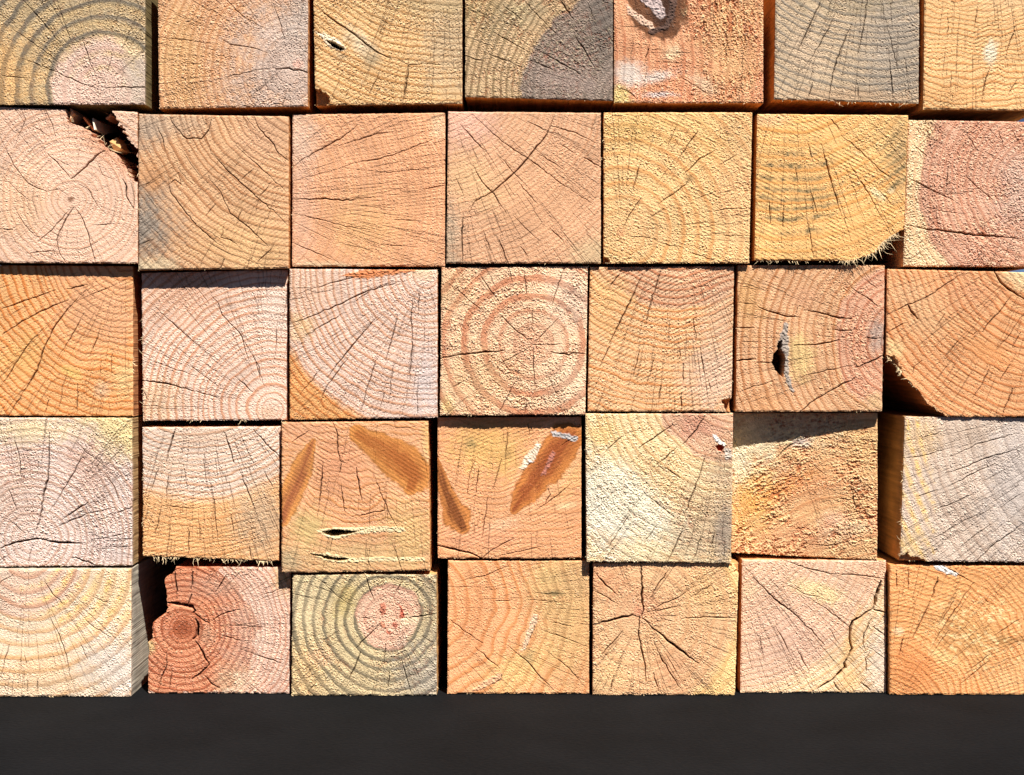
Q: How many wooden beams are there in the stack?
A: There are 35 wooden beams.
